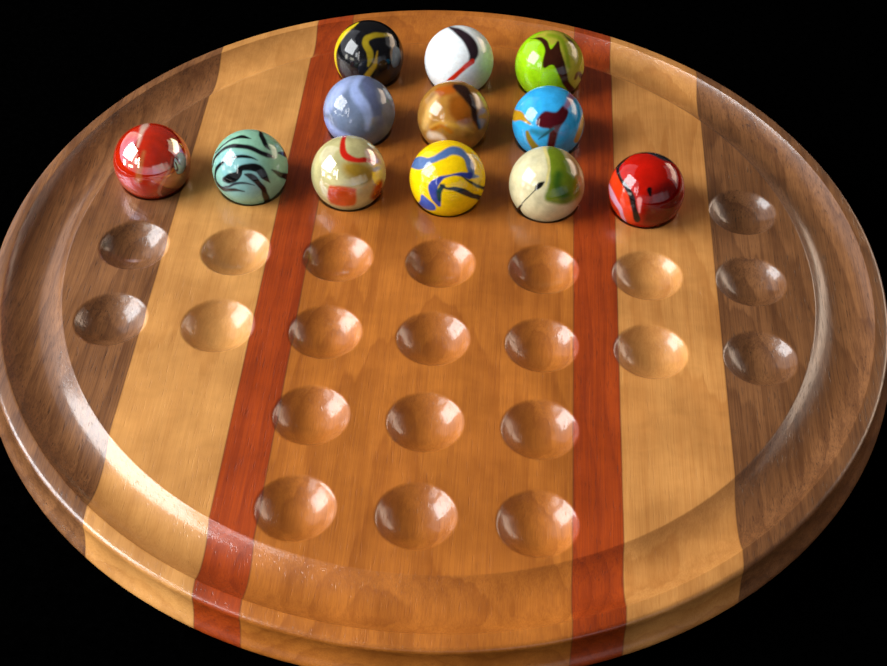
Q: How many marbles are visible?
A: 12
